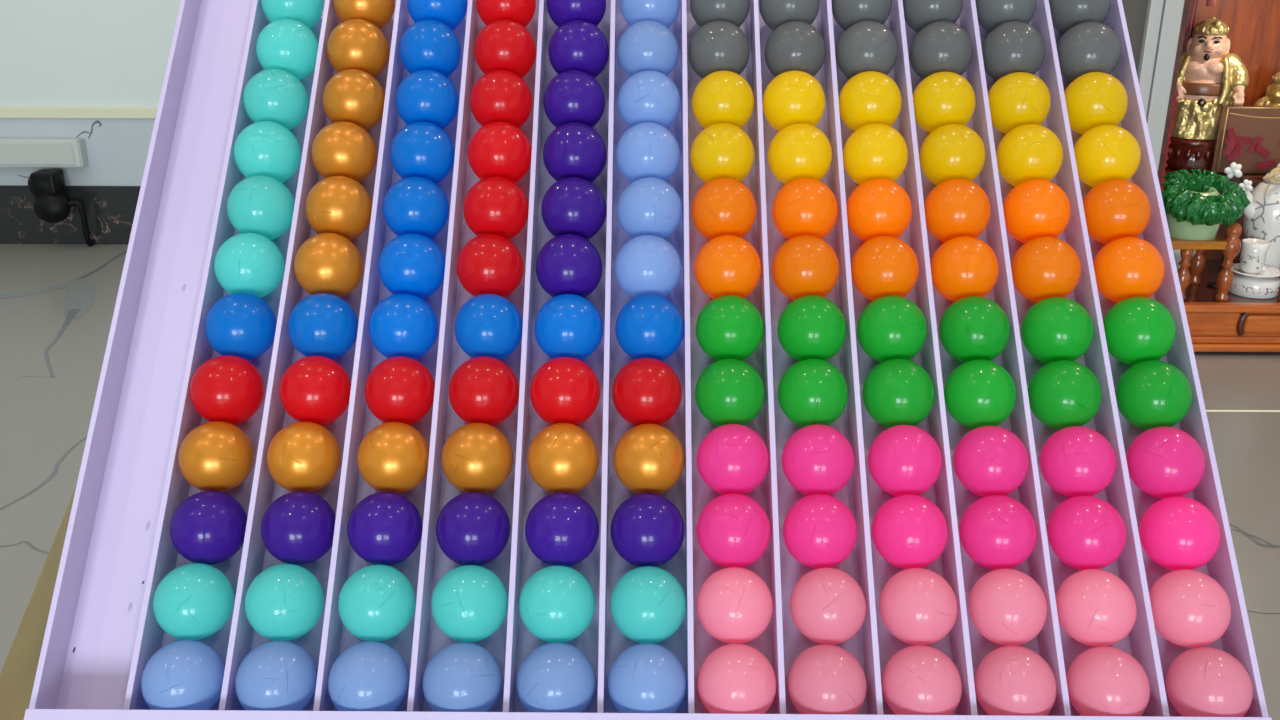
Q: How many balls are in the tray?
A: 144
